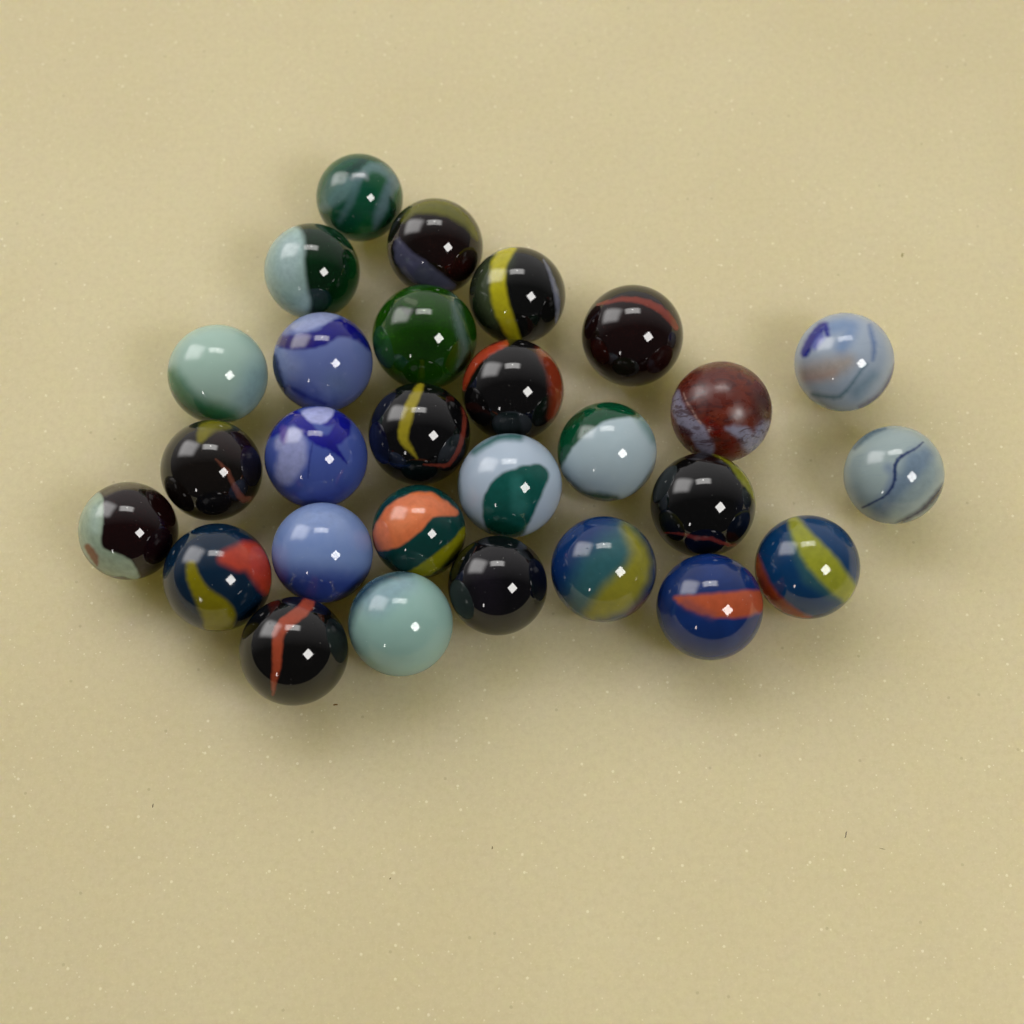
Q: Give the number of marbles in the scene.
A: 28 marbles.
